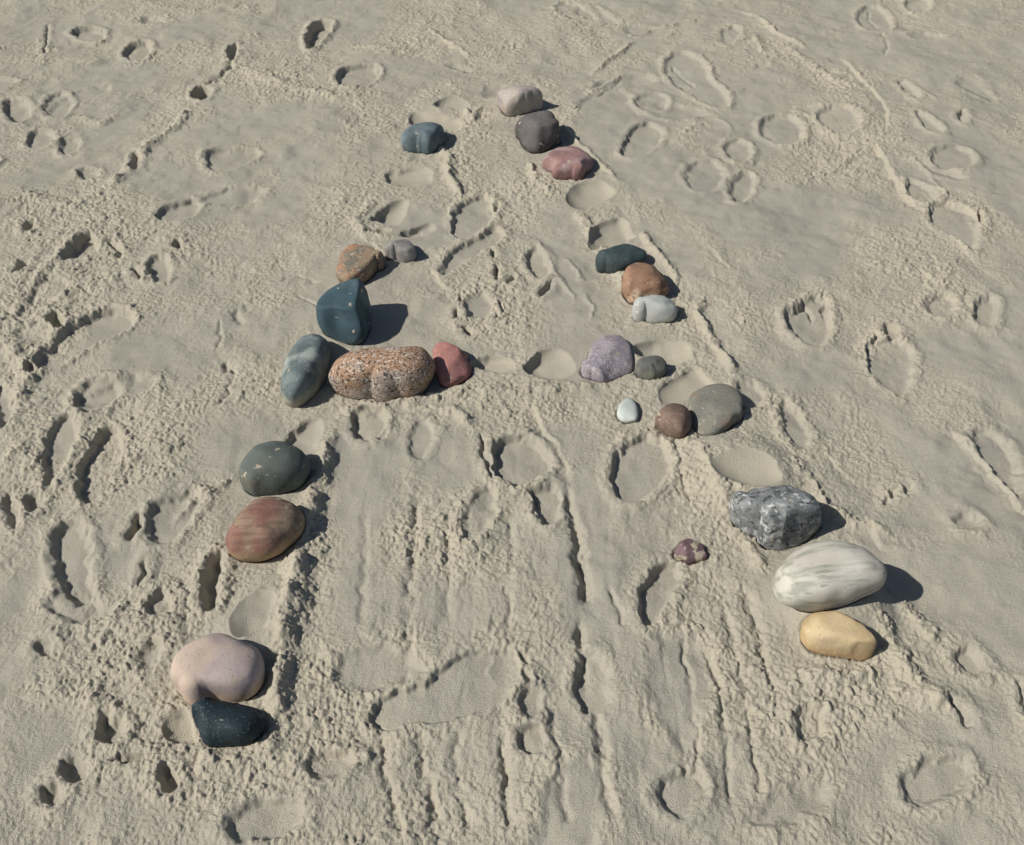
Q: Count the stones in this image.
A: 26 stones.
